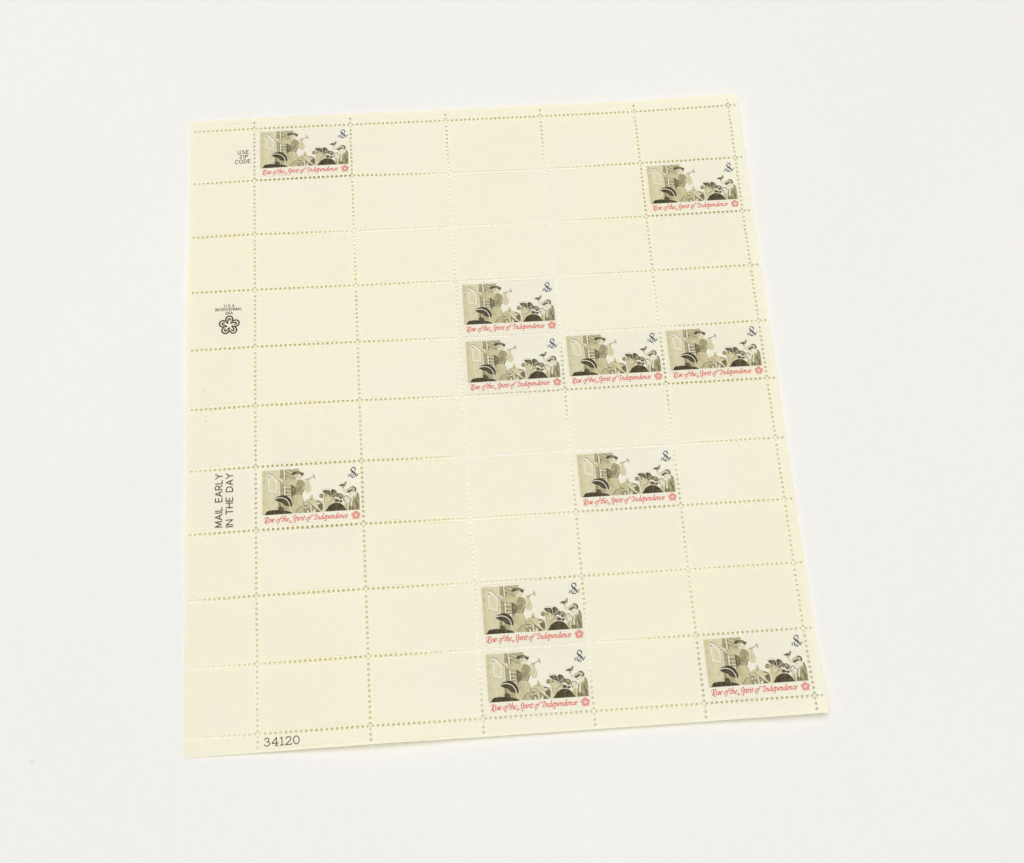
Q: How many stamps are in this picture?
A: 11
